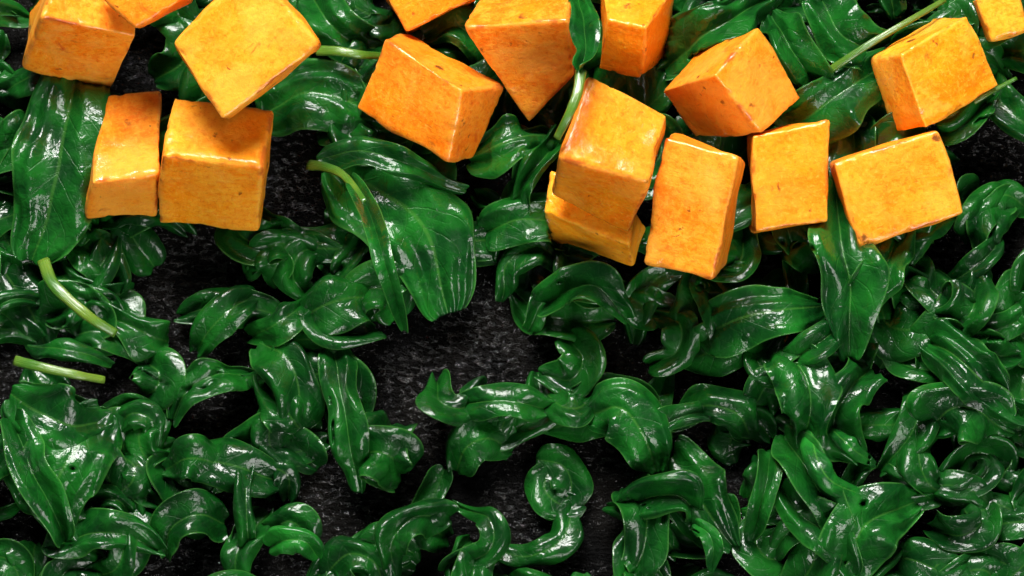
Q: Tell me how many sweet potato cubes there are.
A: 17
